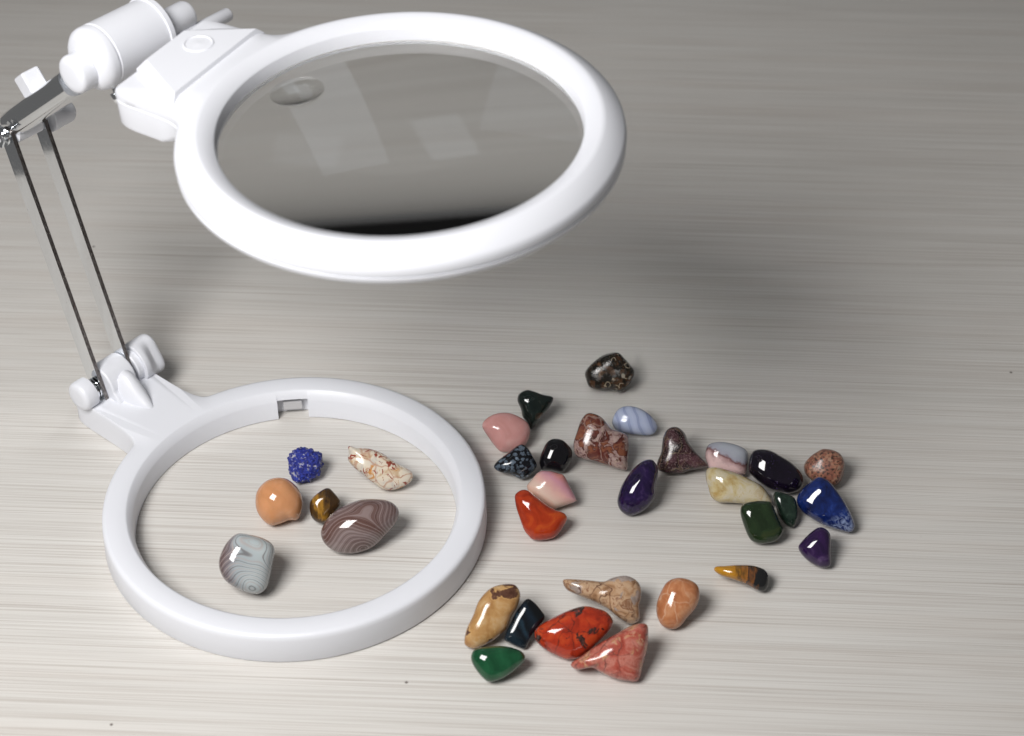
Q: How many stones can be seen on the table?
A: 33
